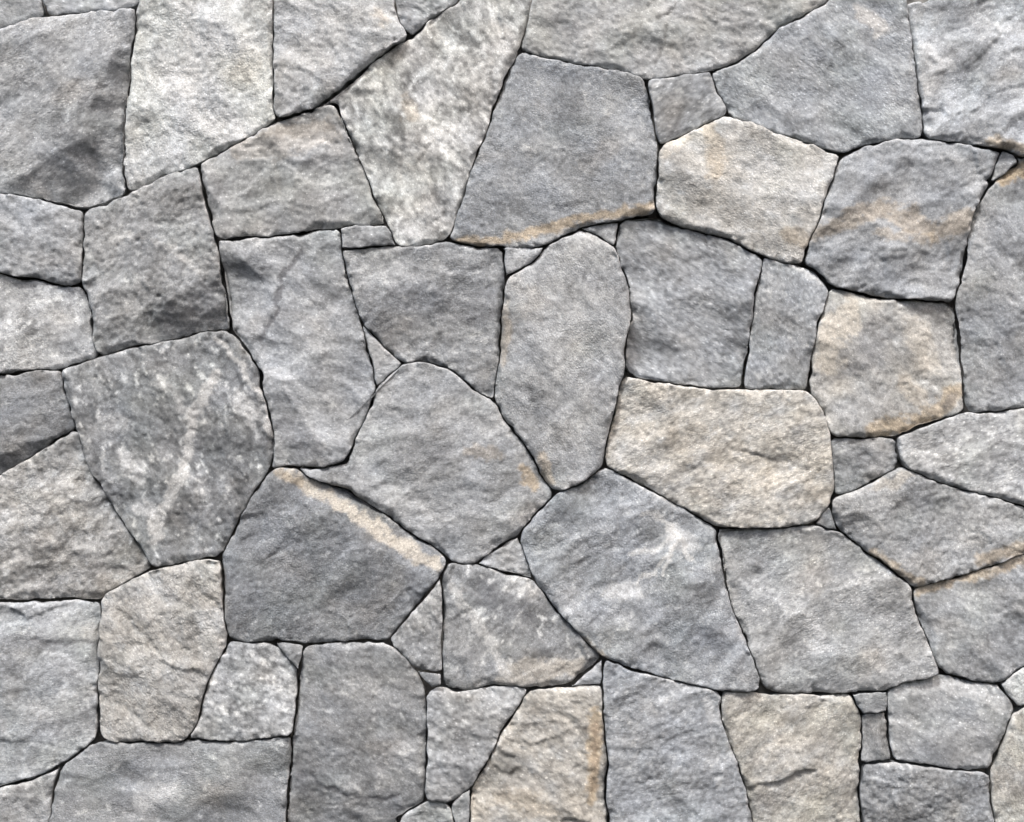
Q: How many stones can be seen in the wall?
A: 67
